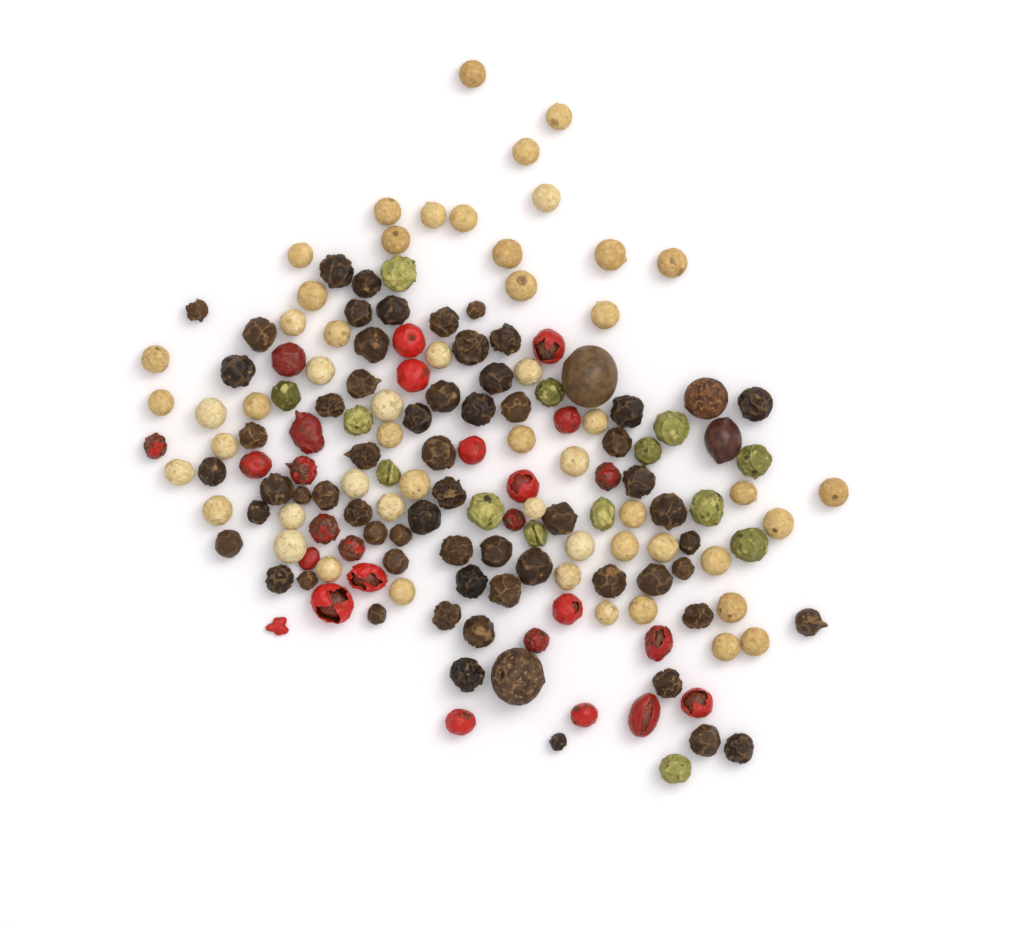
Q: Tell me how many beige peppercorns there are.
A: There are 54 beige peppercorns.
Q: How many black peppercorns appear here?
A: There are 61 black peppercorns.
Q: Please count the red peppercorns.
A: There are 26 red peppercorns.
